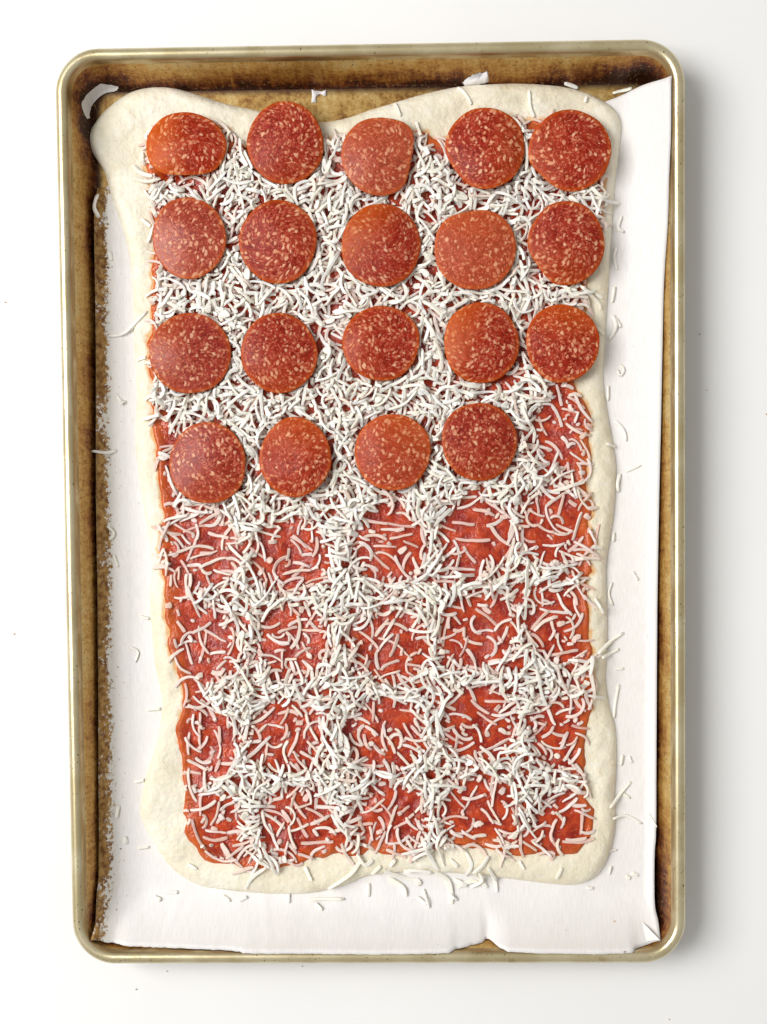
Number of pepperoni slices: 19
